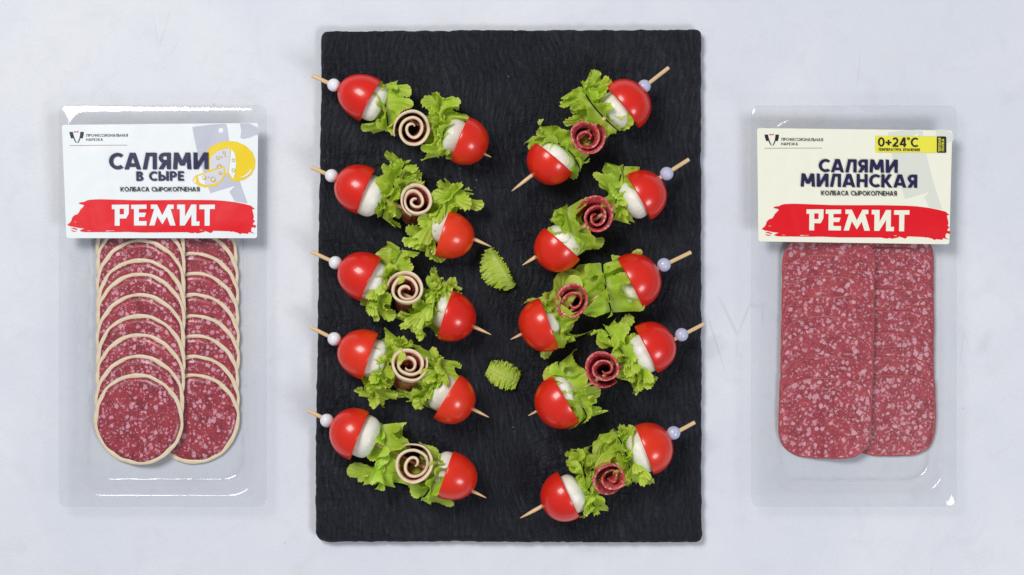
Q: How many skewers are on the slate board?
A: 10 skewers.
